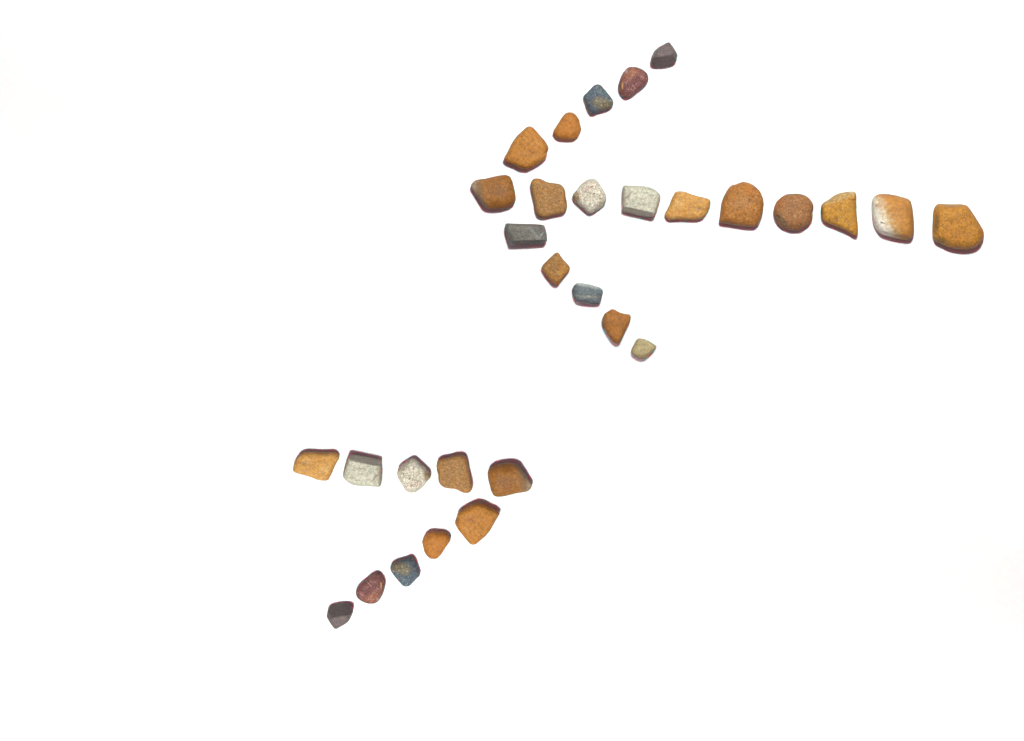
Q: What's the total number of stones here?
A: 30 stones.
